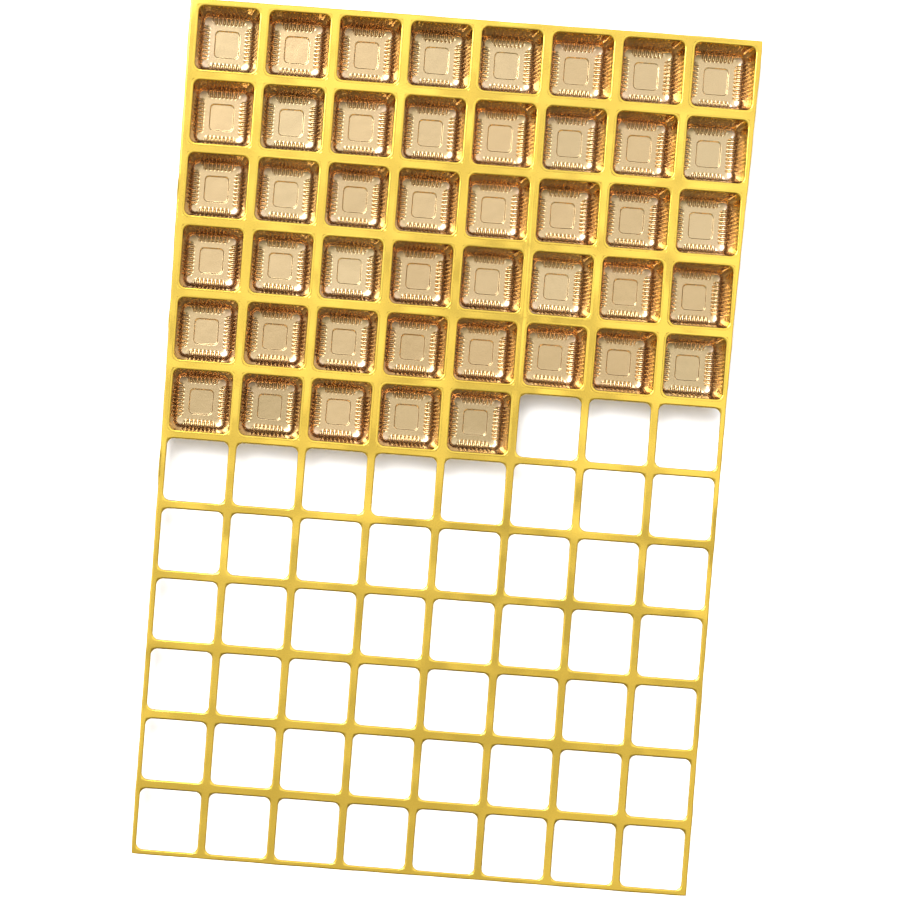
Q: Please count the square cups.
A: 45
